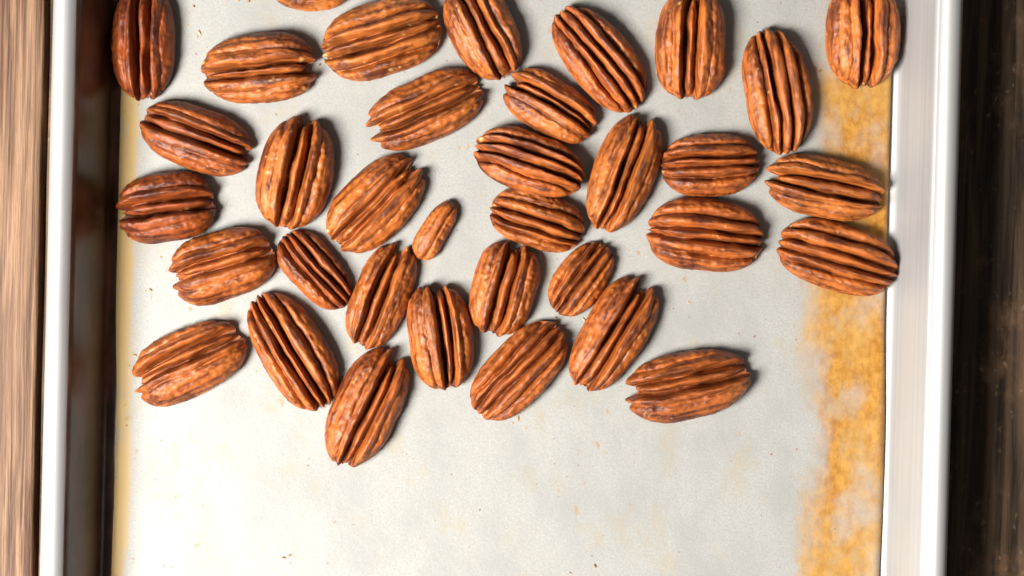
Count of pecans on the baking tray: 35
